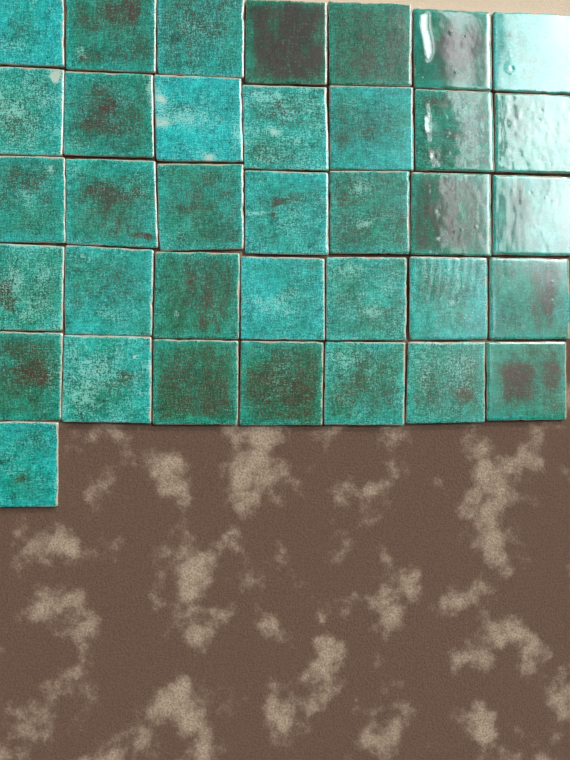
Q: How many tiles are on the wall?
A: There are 36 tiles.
